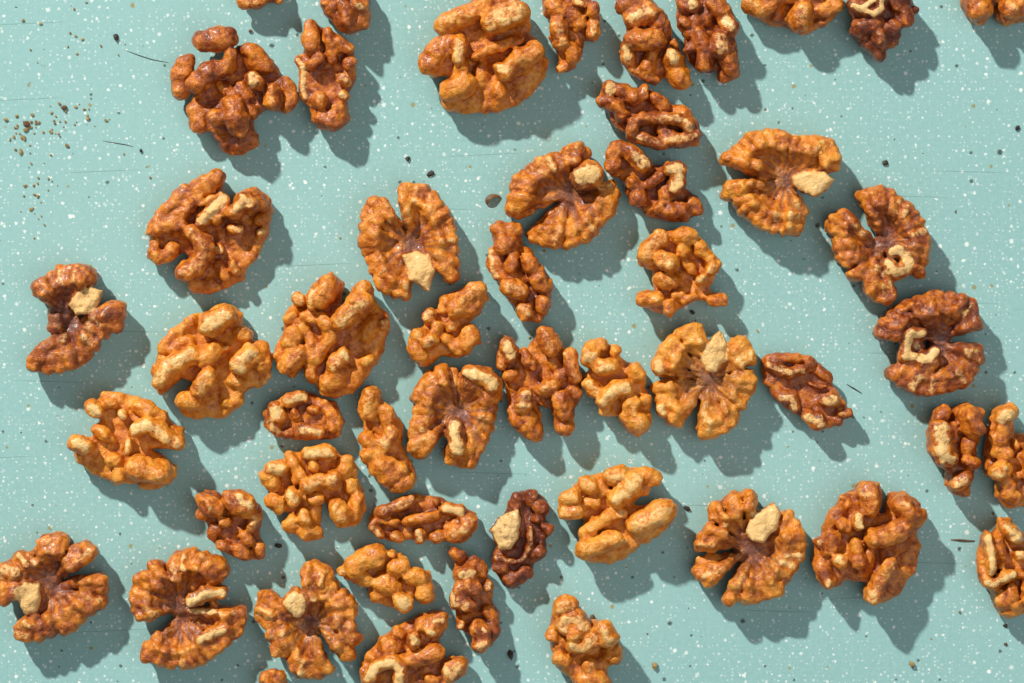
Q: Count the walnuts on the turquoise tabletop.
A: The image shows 51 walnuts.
